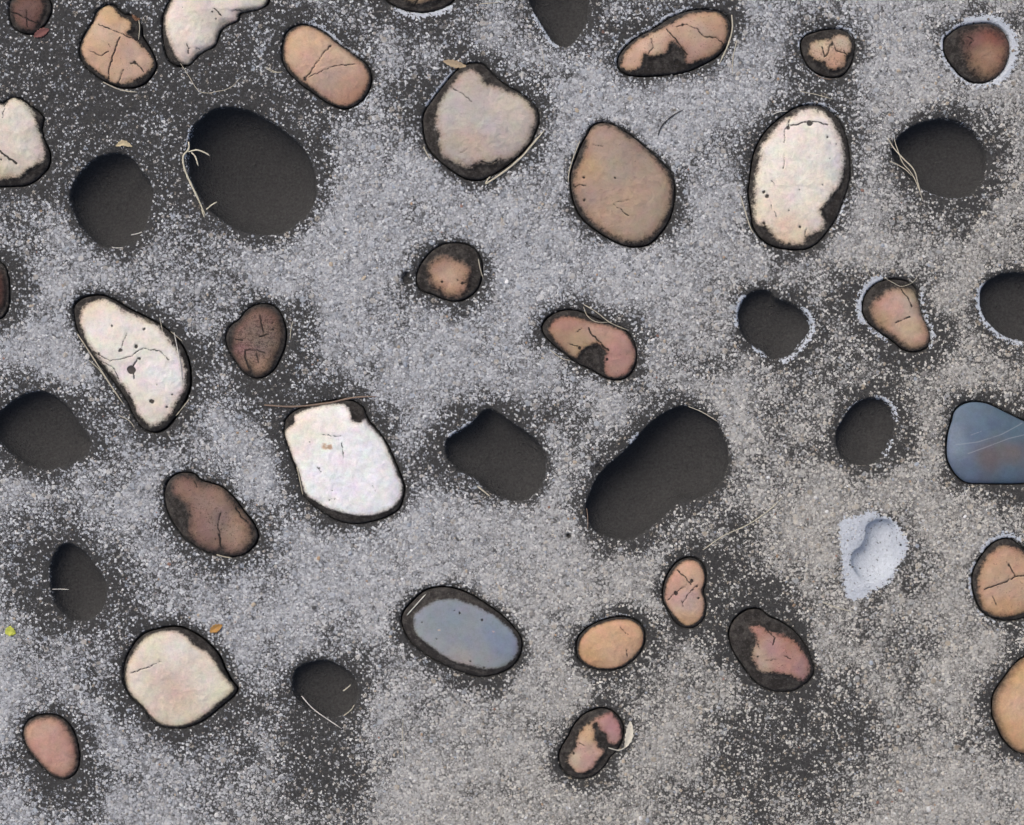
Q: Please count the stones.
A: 30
